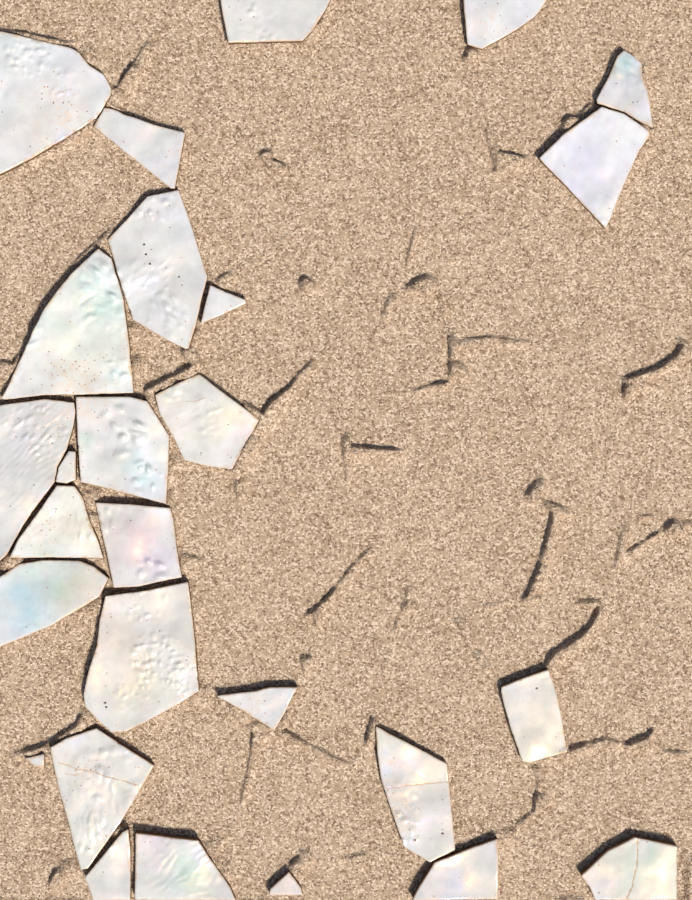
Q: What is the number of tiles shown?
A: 27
